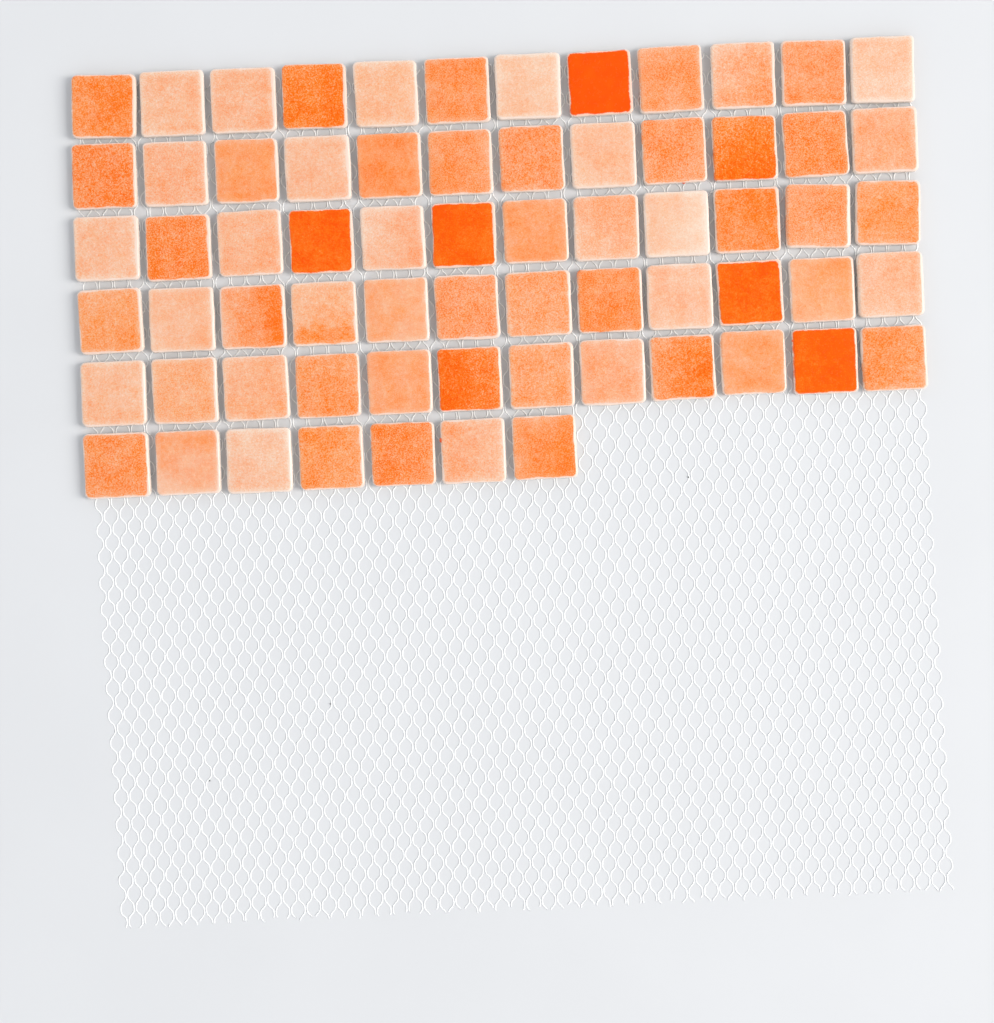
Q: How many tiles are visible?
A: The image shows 67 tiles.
